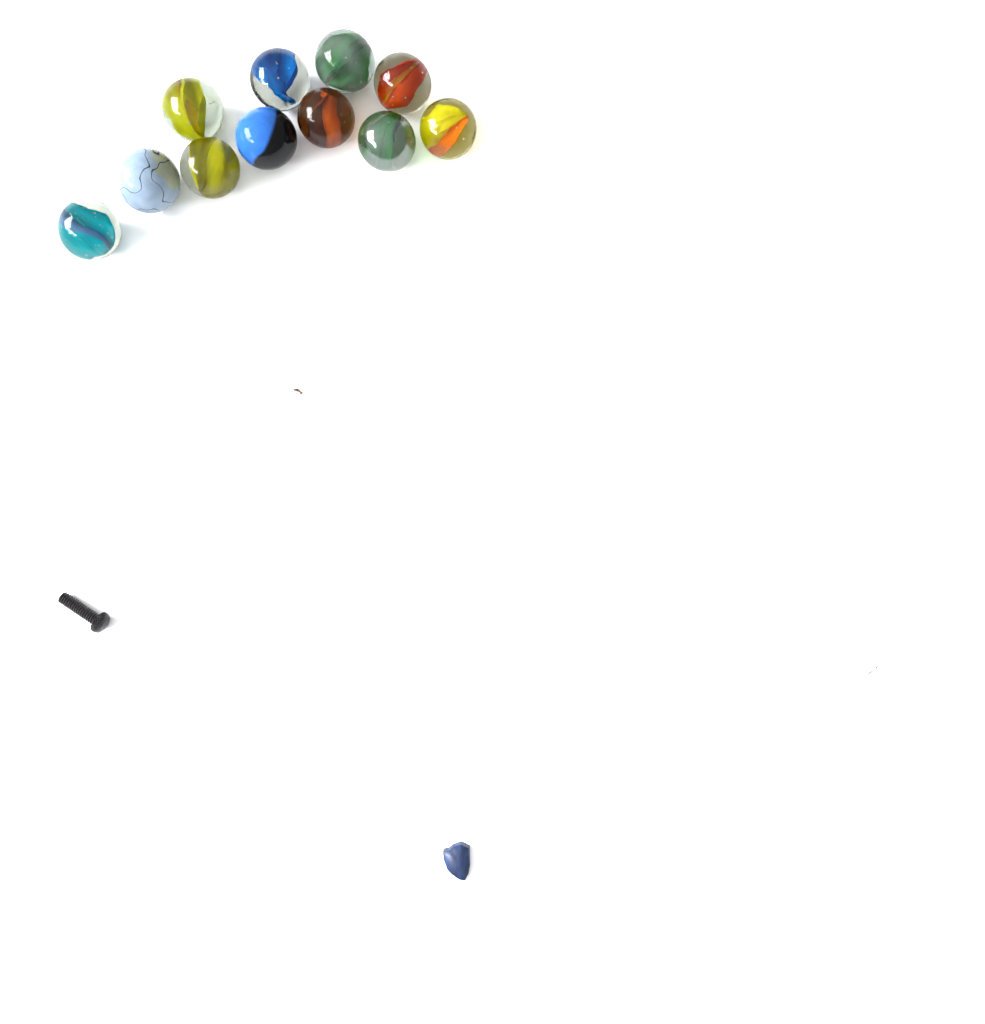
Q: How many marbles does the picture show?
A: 11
